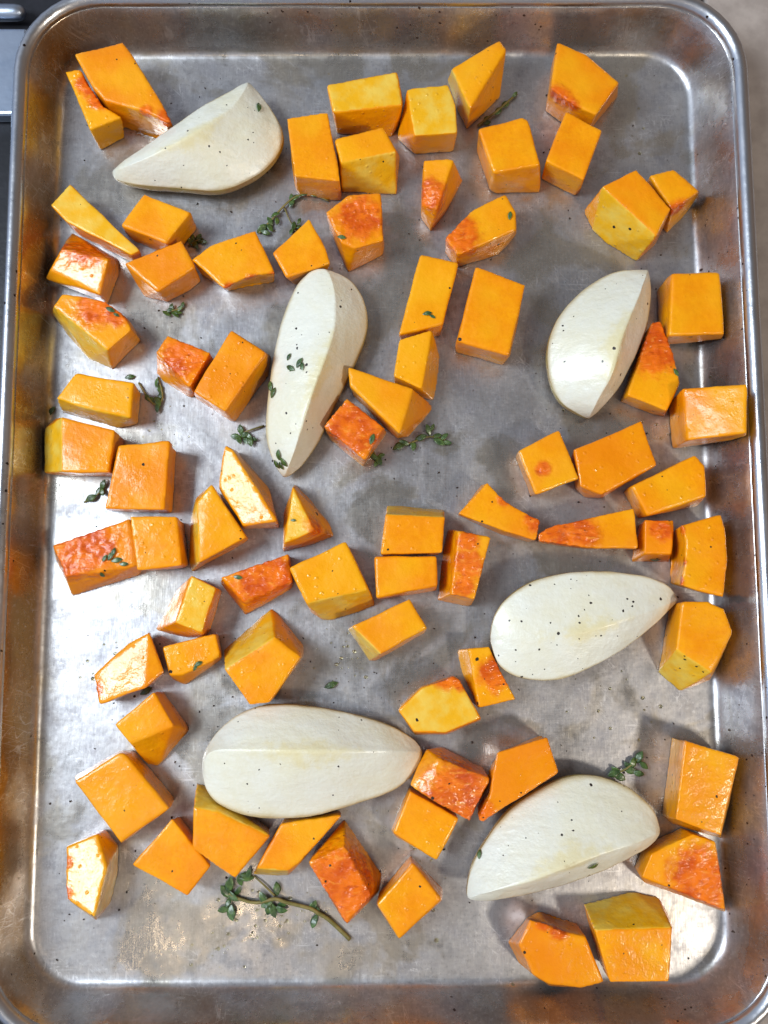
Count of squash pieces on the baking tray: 75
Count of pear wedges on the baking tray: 6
